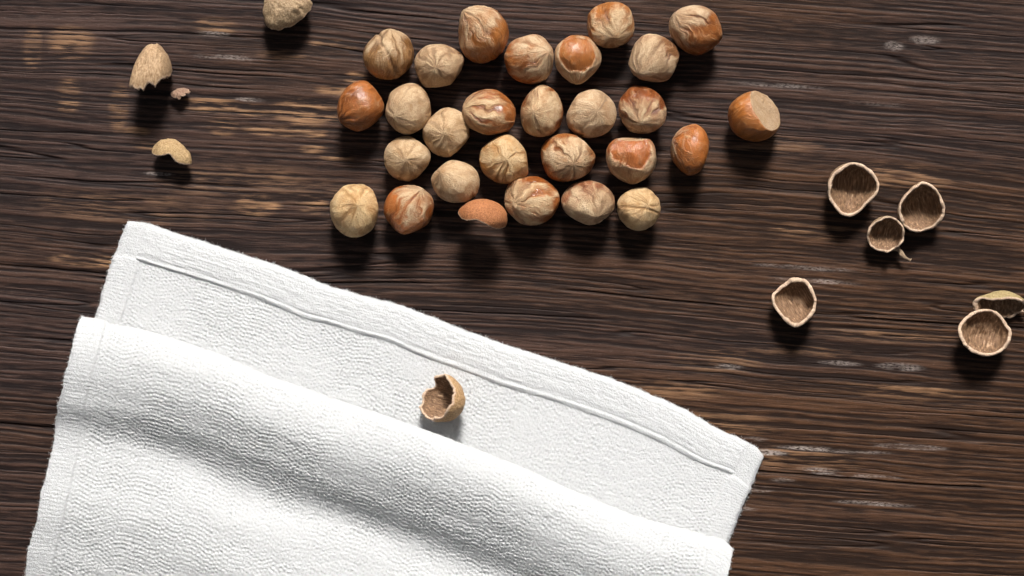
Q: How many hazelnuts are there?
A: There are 27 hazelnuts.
